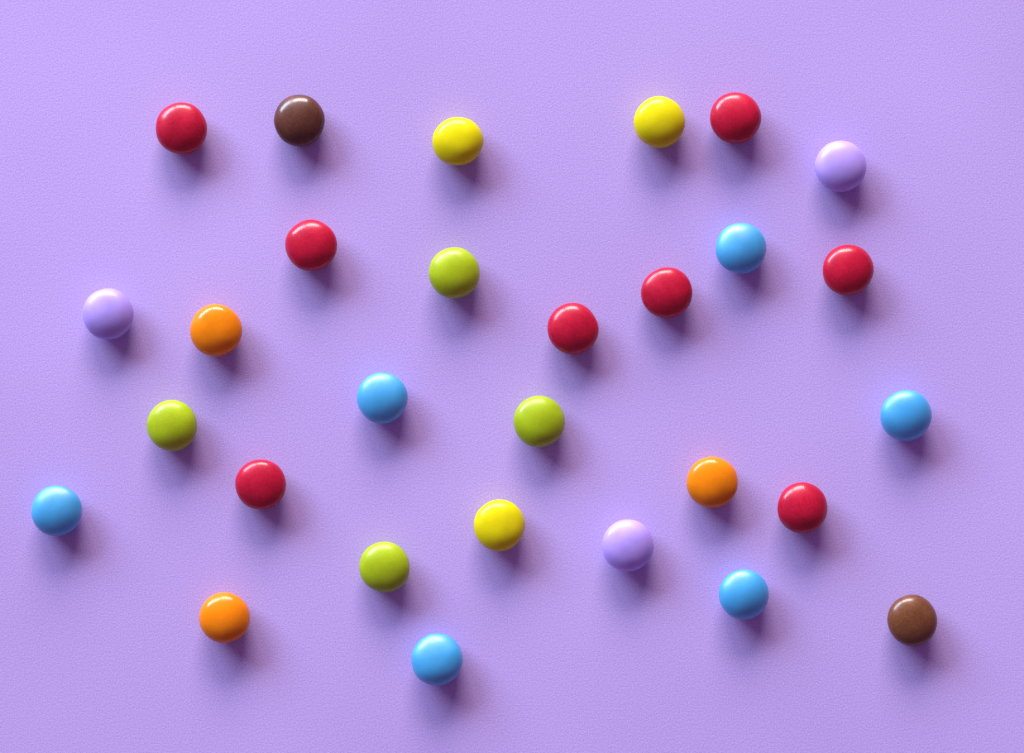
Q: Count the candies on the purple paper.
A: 29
